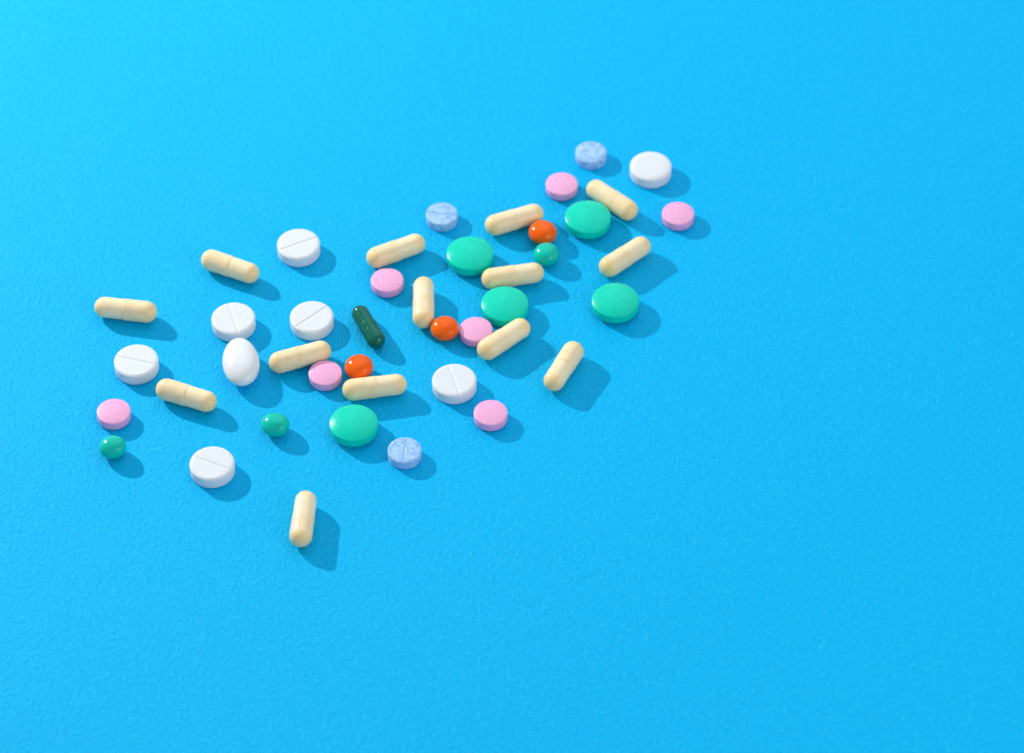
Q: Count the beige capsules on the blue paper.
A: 14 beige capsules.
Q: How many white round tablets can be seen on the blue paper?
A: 7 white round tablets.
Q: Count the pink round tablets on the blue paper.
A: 7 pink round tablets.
